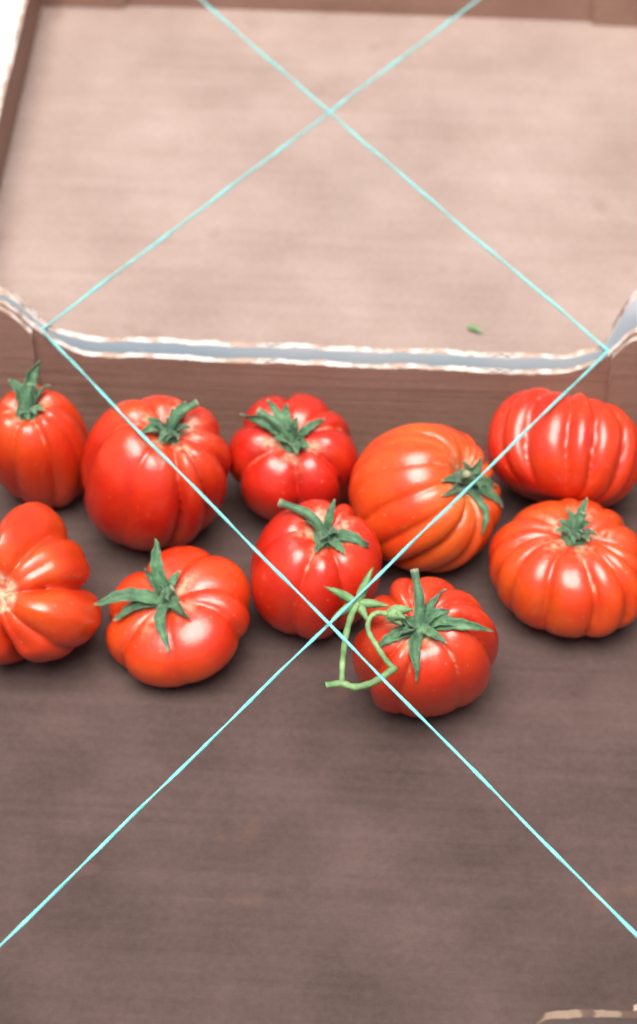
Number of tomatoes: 10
